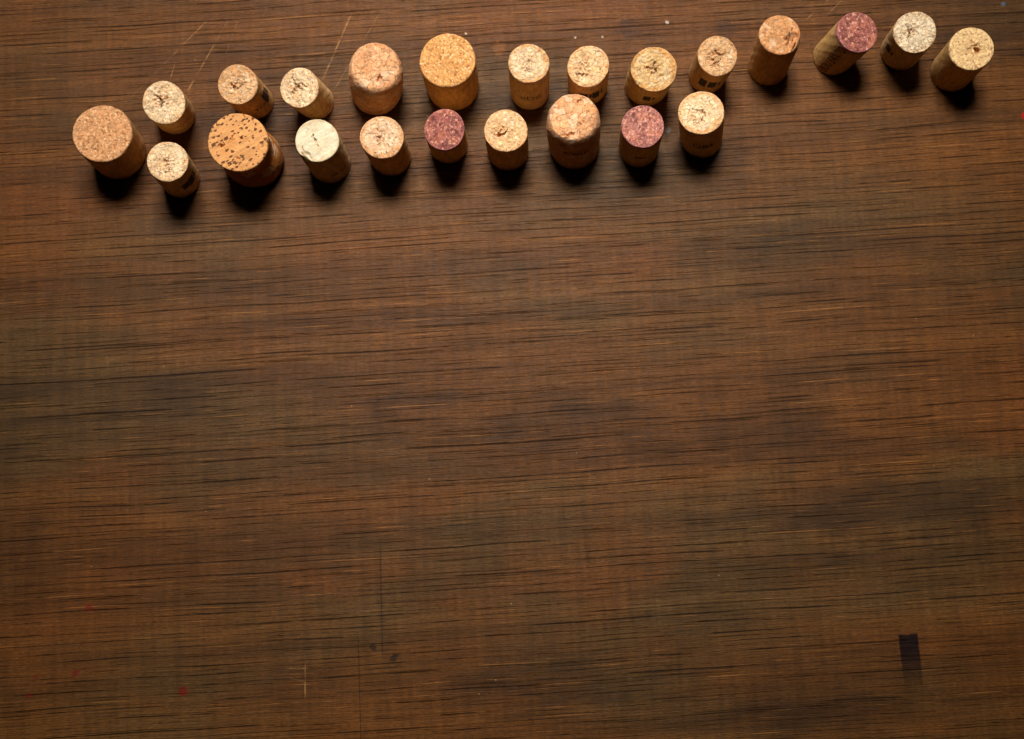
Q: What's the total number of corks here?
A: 23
